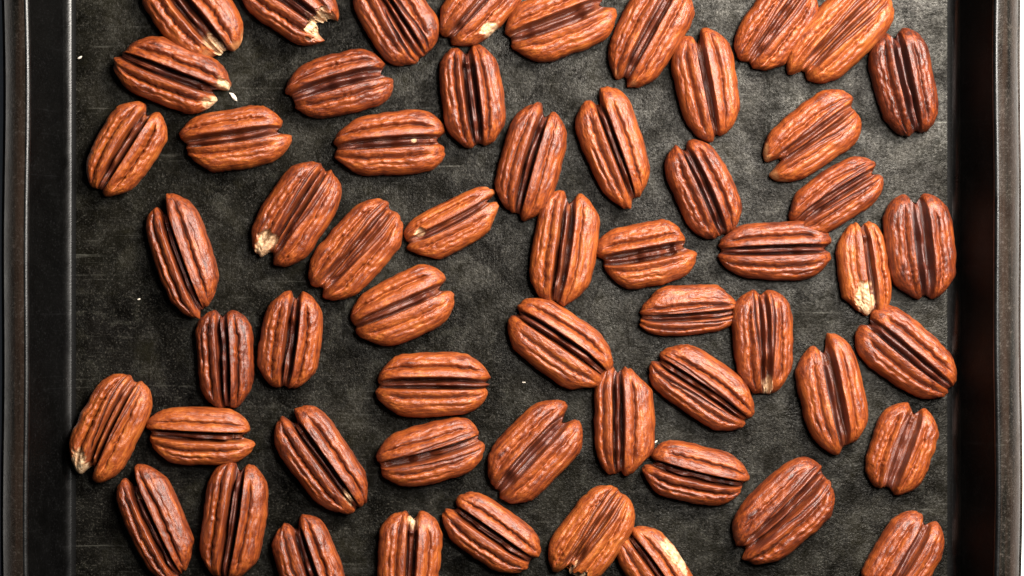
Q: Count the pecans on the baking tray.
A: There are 57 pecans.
